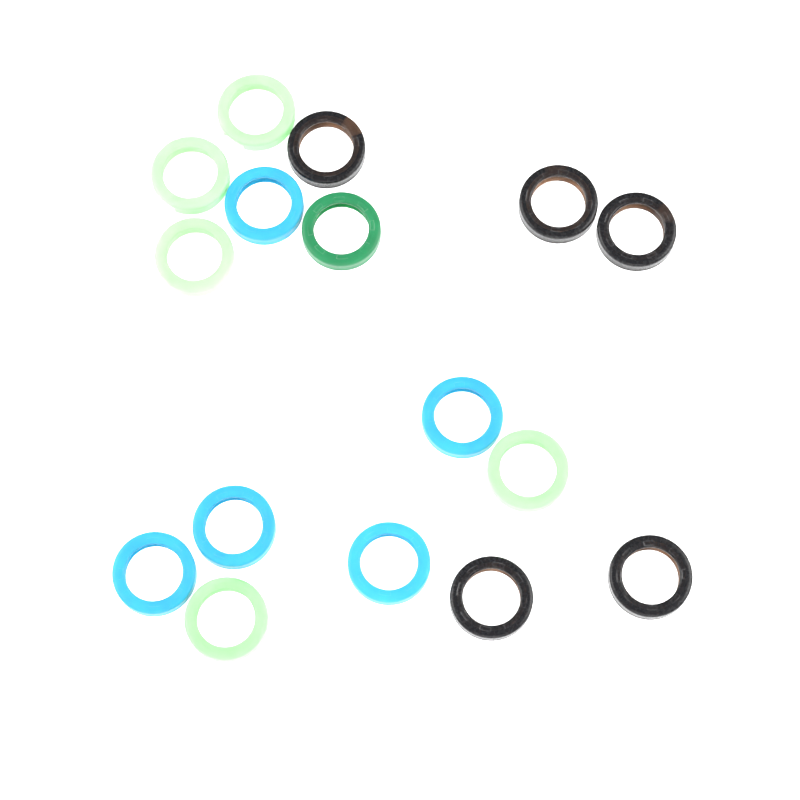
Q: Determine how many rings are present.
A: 16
